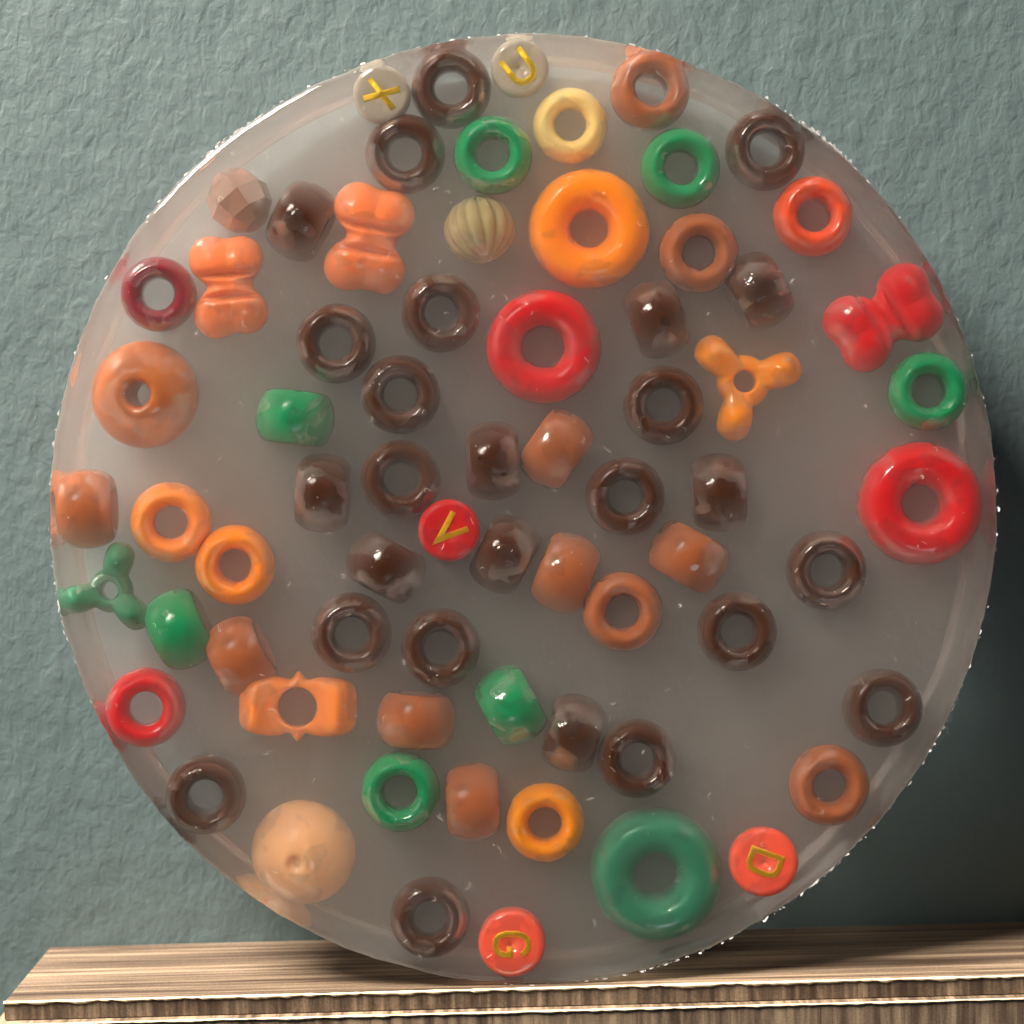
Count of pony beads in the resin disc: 51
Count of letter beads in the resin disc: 5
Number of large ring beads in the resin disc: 4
